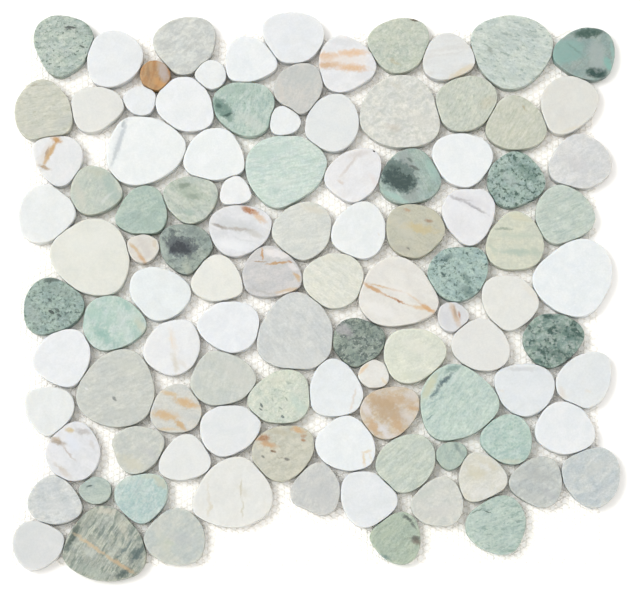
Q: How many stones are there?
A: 103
